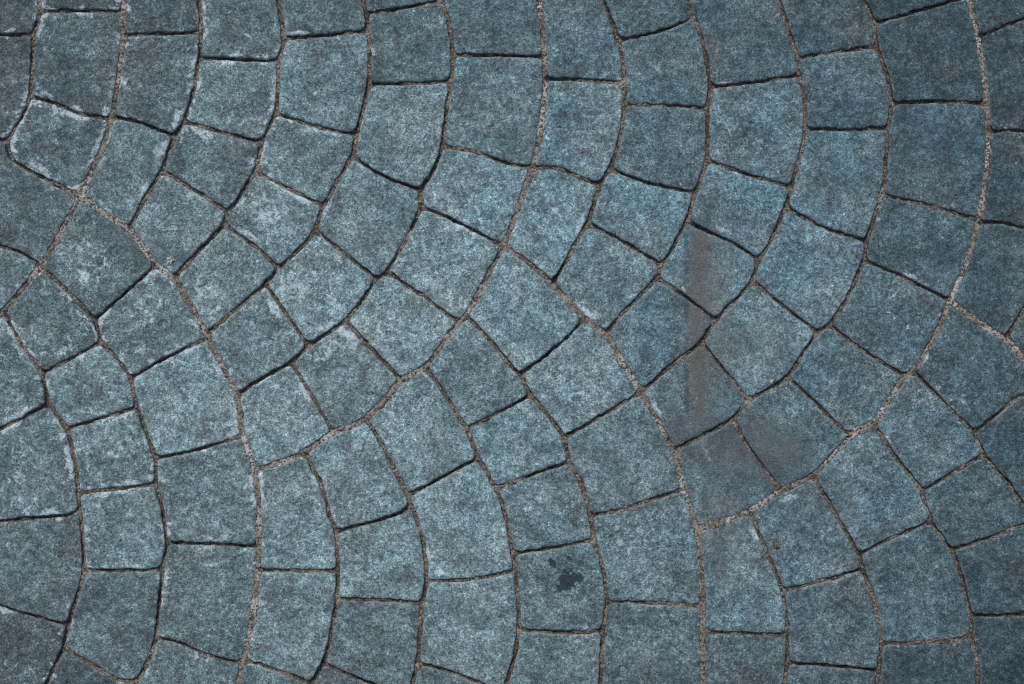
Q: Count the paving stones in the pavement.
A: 115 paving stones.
